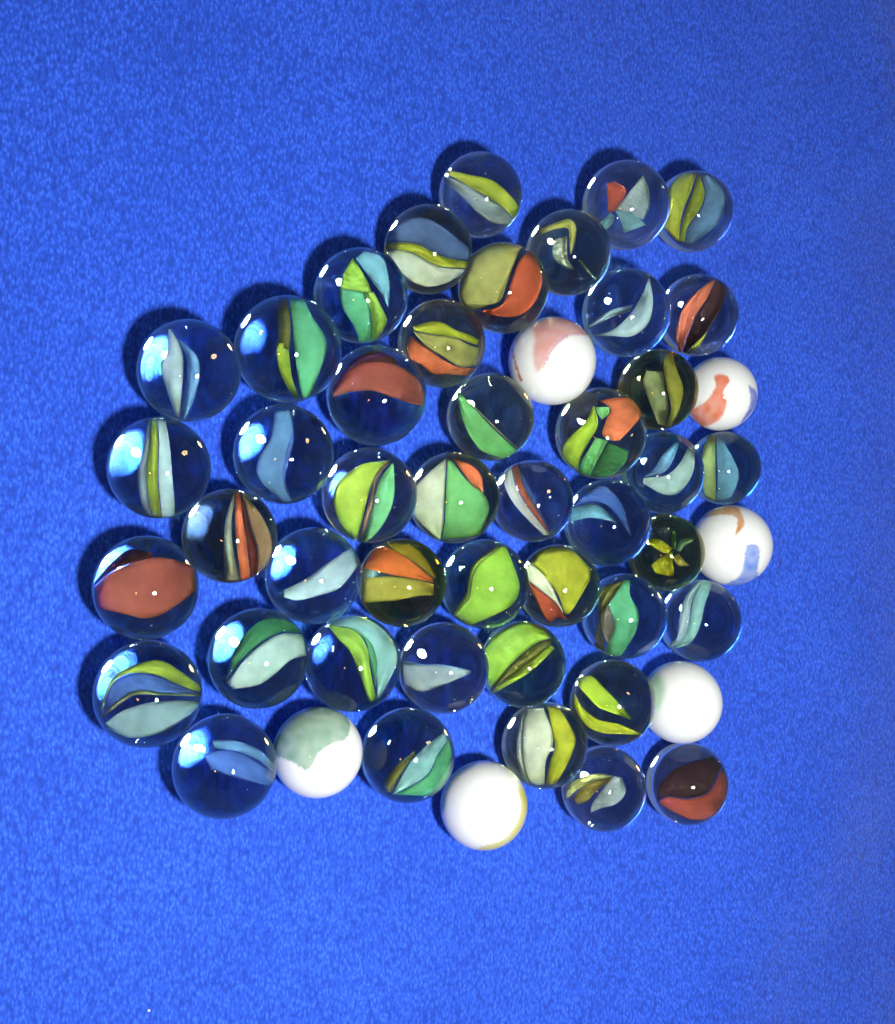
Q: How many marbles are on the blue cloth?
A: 50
